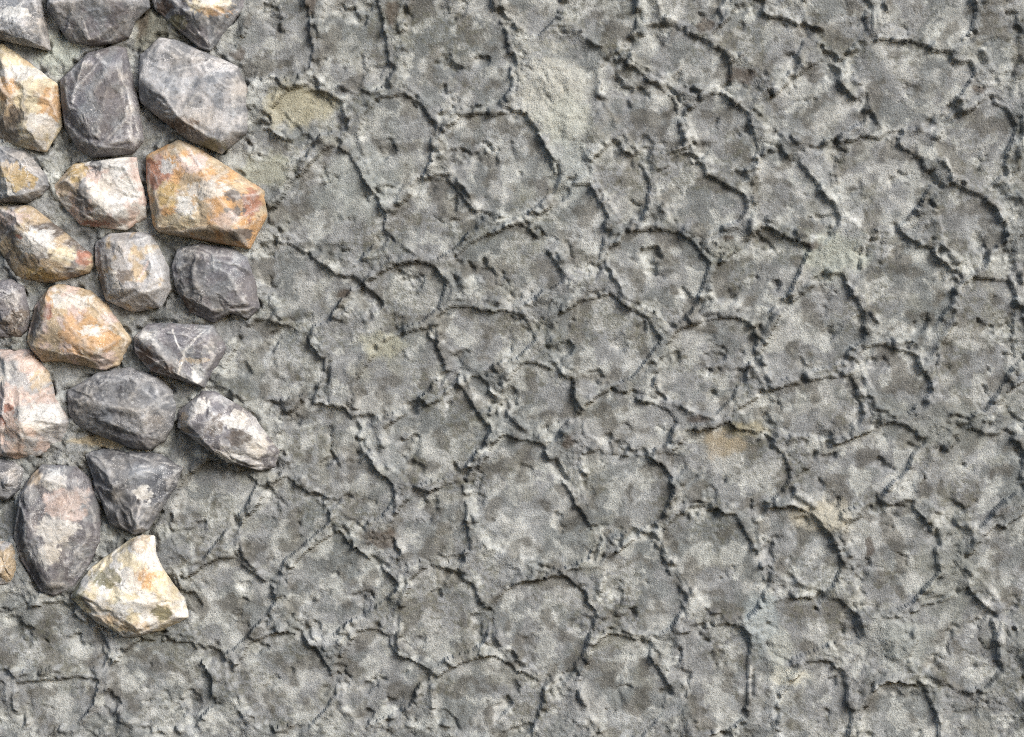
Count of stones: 23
